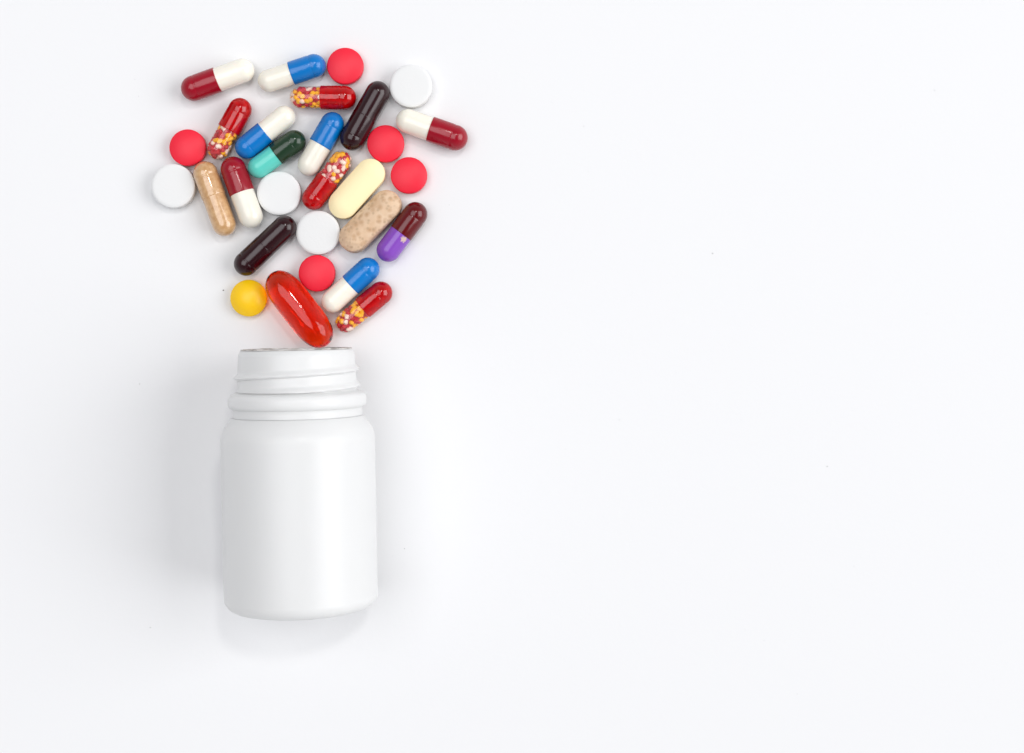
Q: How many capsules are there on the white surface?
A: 17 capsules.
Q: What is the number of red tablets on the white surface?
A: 5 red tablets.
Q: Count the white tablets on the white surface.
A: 4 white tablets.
